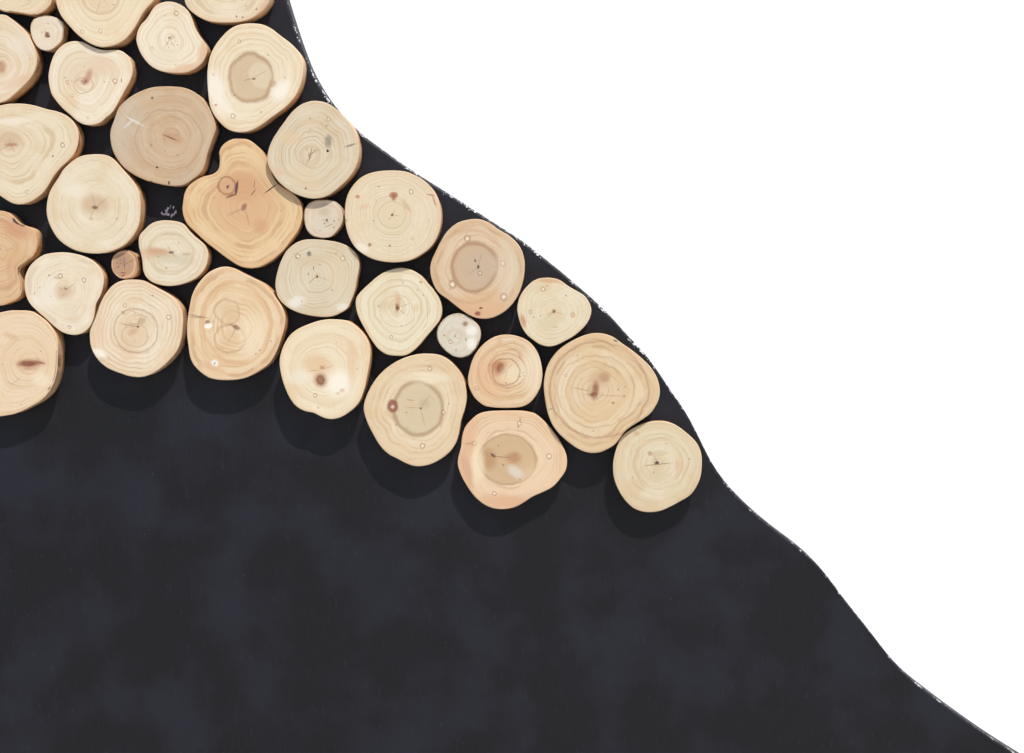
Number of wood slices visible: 33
